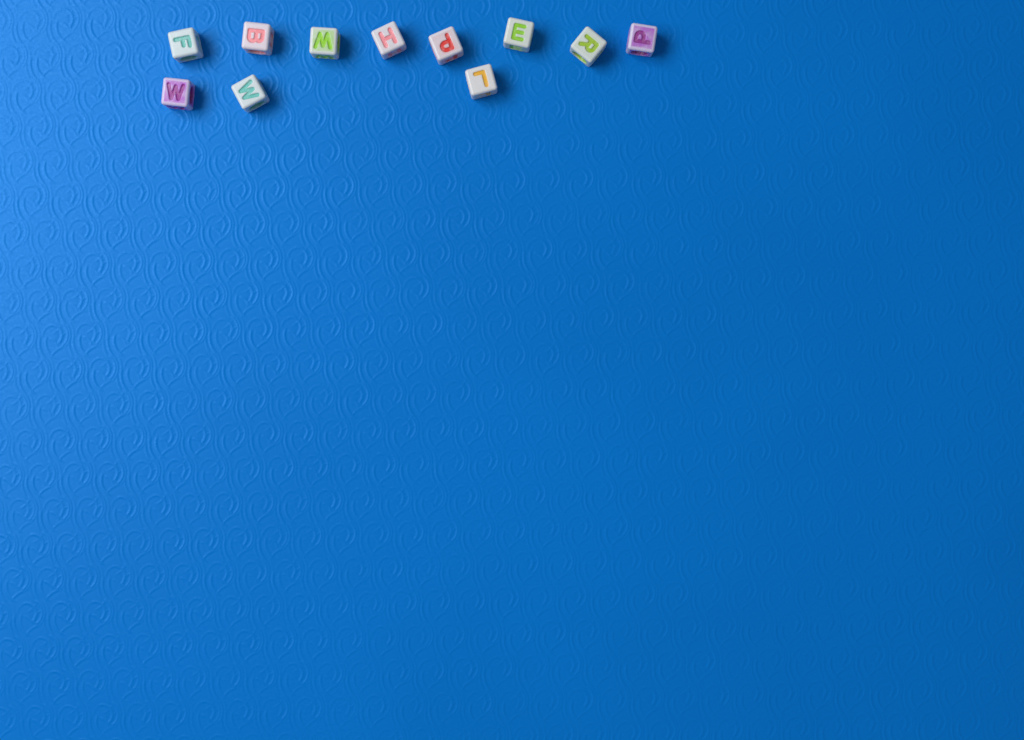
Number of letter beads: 11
